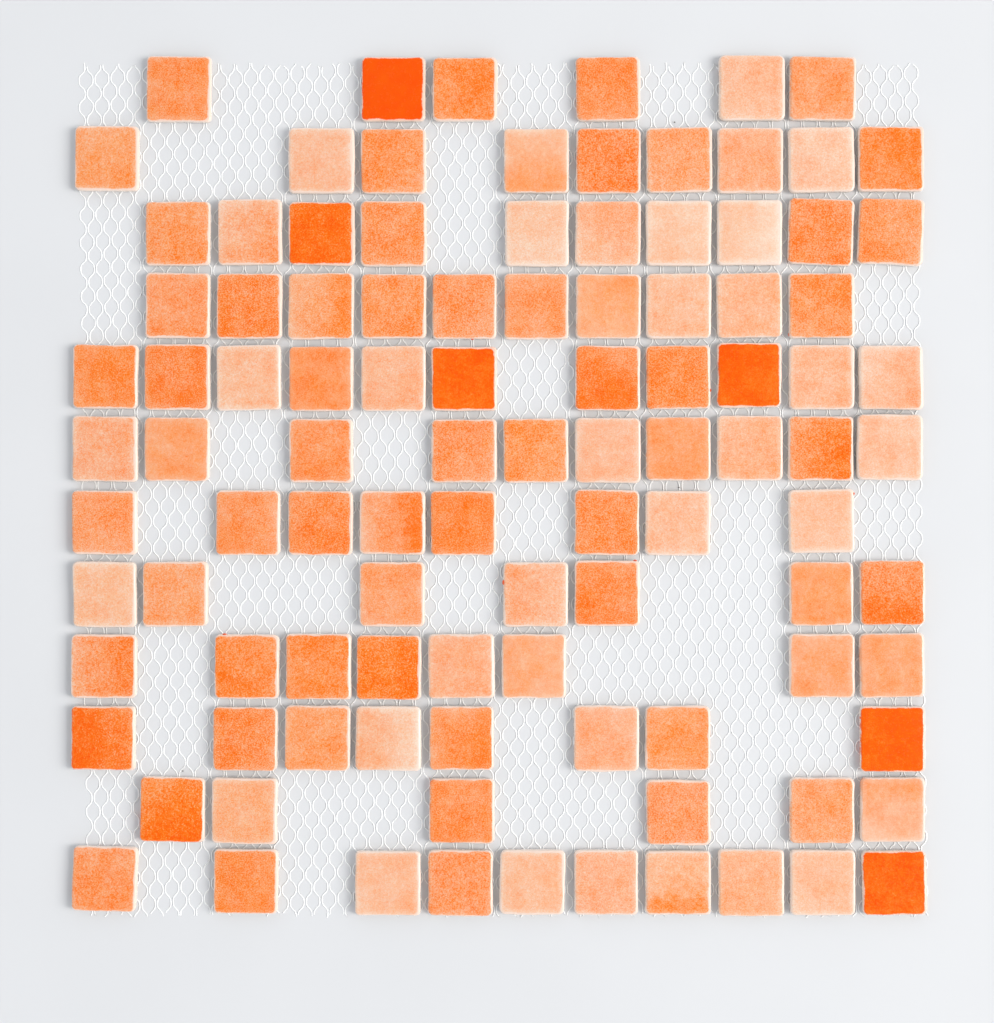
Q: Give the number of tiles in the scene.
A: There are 103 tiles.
